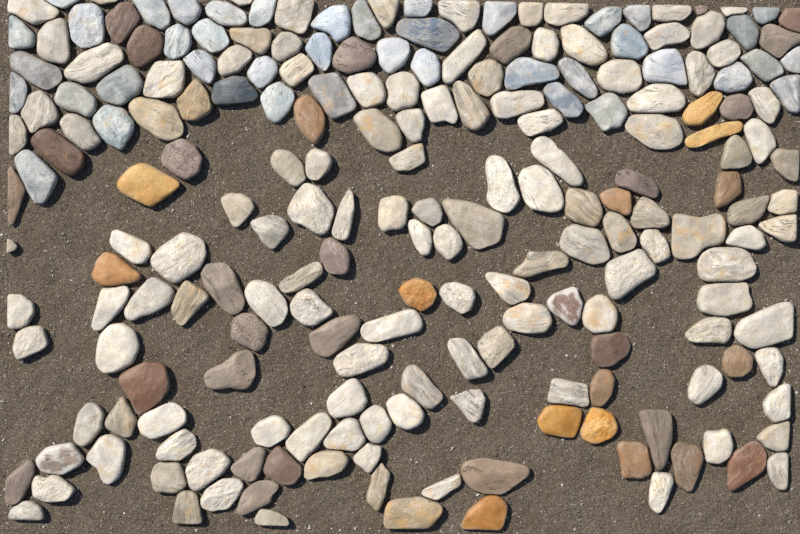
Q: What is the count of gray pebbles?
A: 42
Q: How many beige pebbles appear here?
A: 129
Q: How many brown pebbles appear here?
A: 35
